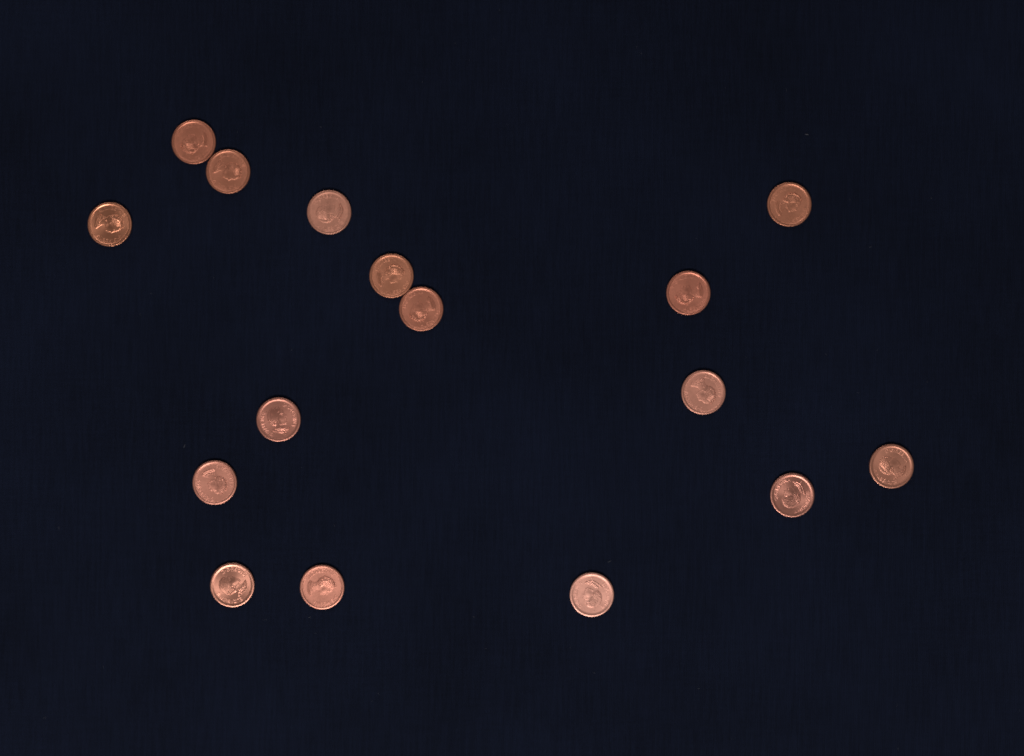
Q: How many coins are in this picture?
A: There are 16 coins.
